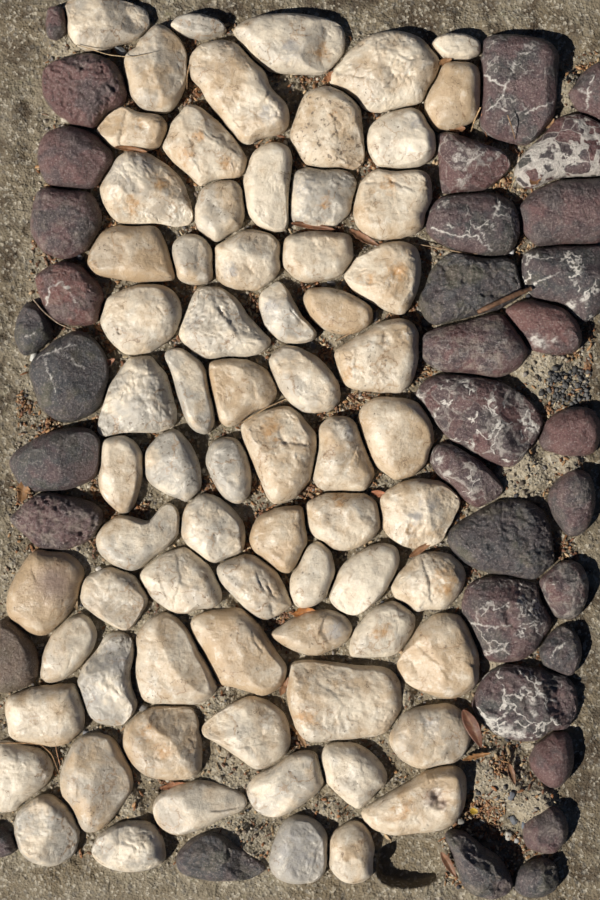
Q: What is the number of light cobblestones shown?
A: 71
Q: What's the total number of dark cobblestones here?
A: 35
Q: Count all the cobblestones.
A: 106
